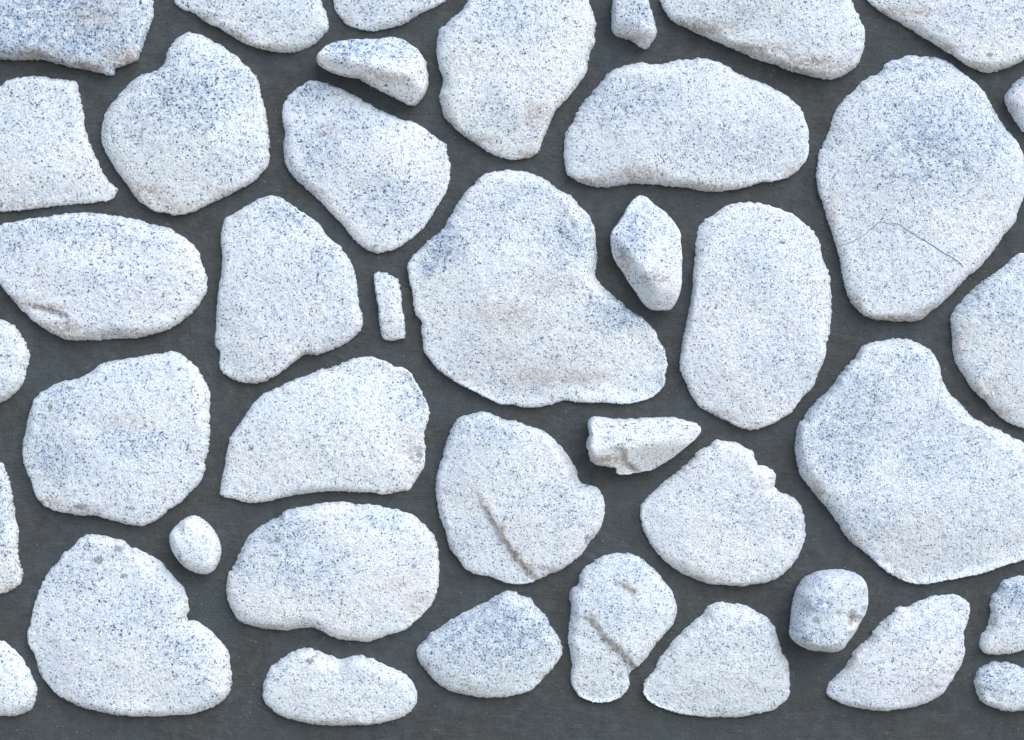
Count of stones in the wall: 41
